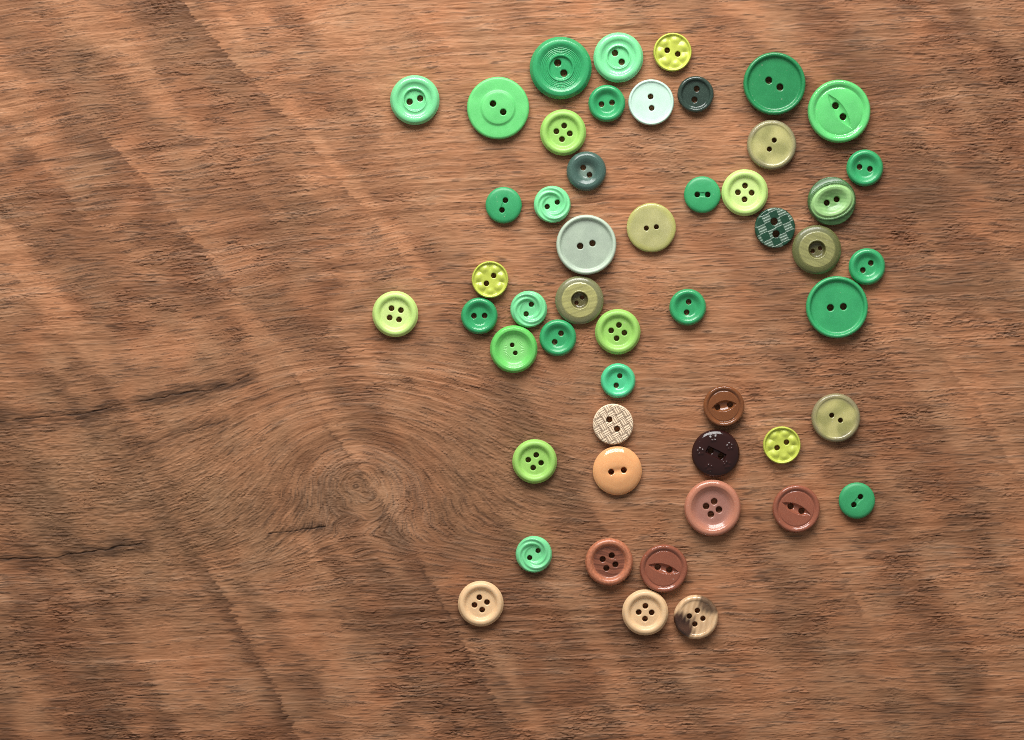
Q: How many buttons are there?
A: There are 51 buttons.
